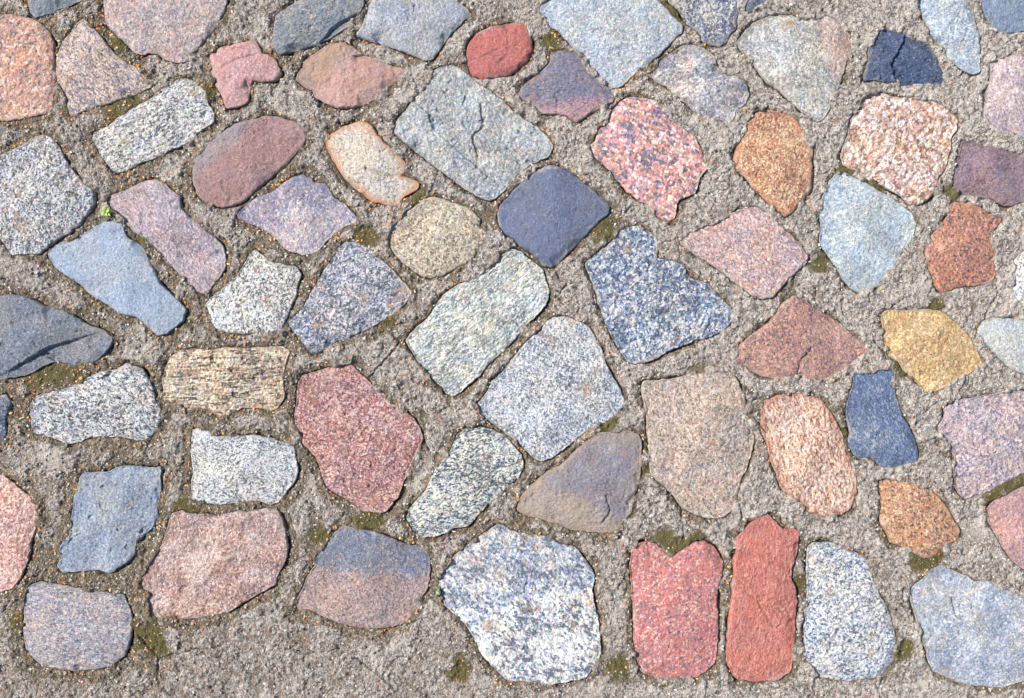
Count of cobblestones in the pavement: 69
